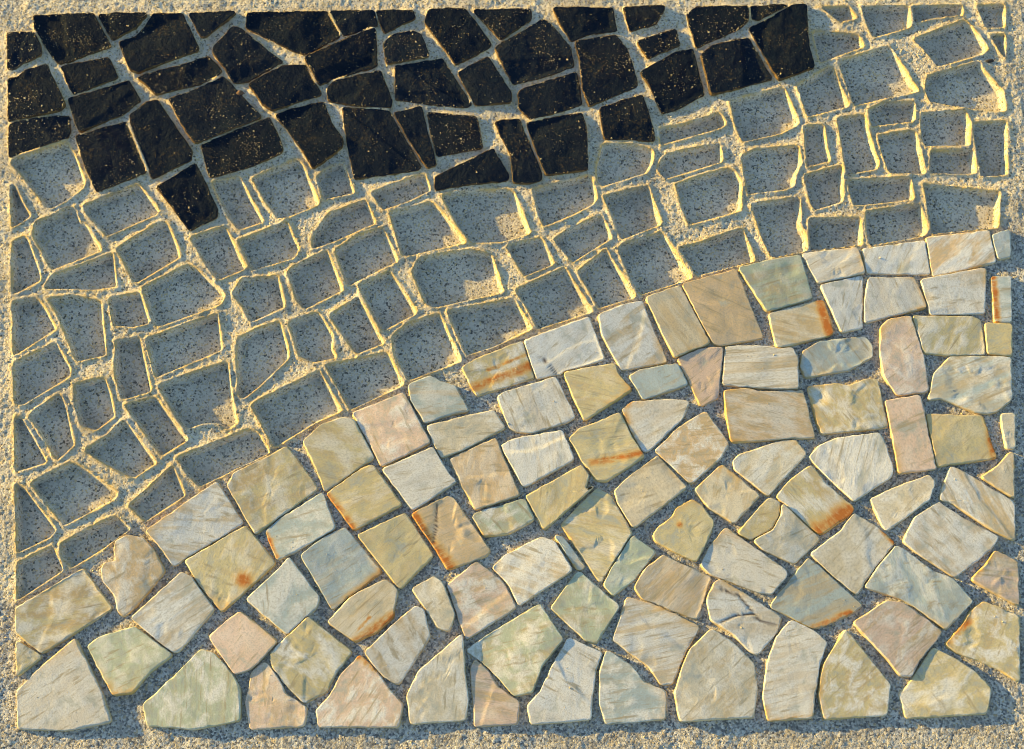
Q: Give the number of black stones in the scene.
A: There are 46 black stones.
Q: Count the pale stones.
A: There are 102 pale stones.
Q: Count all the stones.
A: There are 148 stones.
